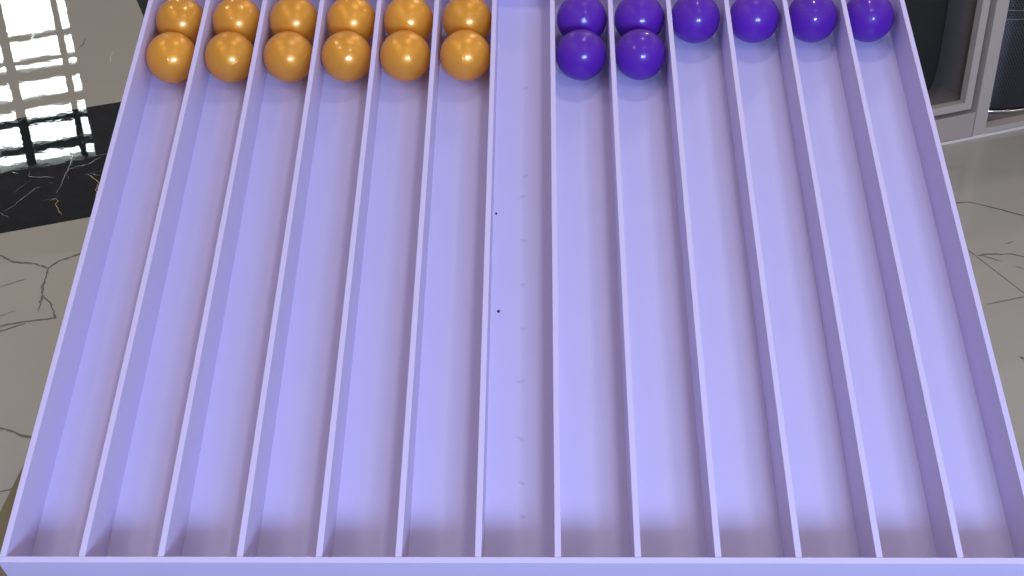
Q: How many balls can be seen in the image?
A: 20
